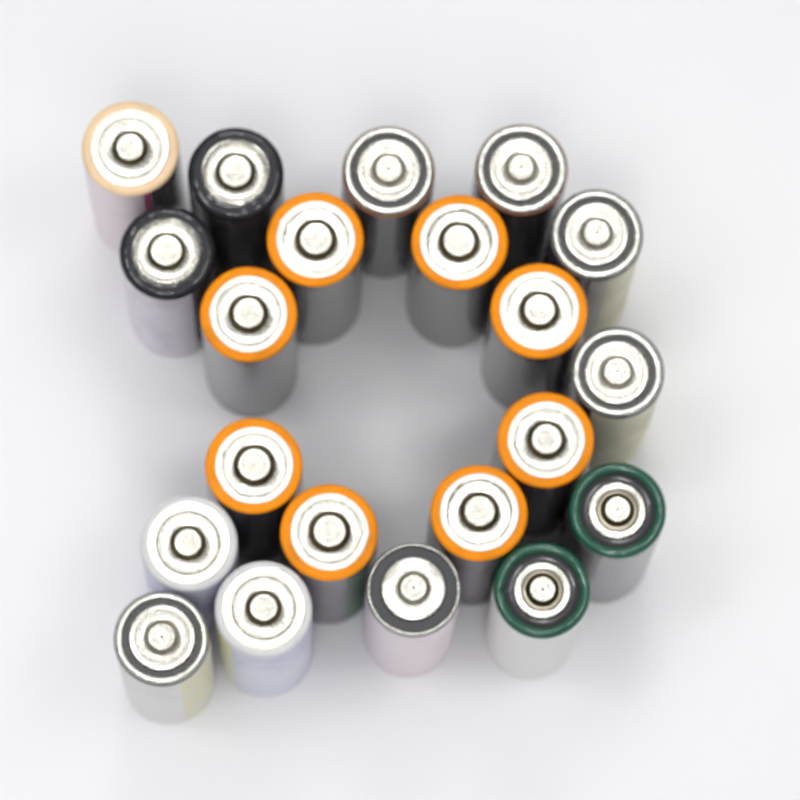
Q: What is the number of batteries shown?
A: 21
